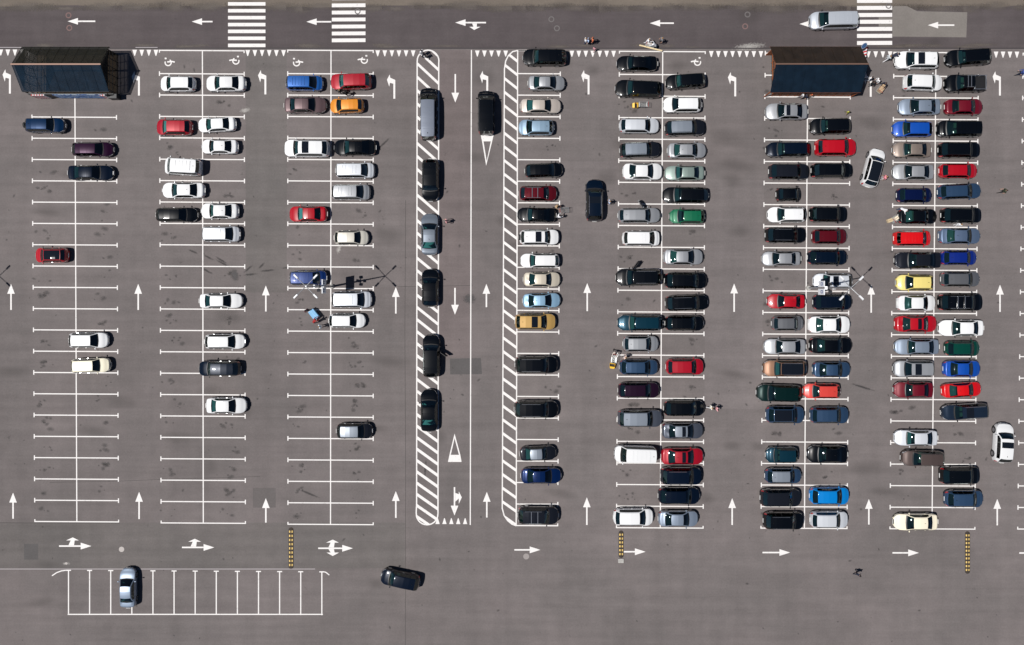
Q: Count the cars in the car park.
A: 168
